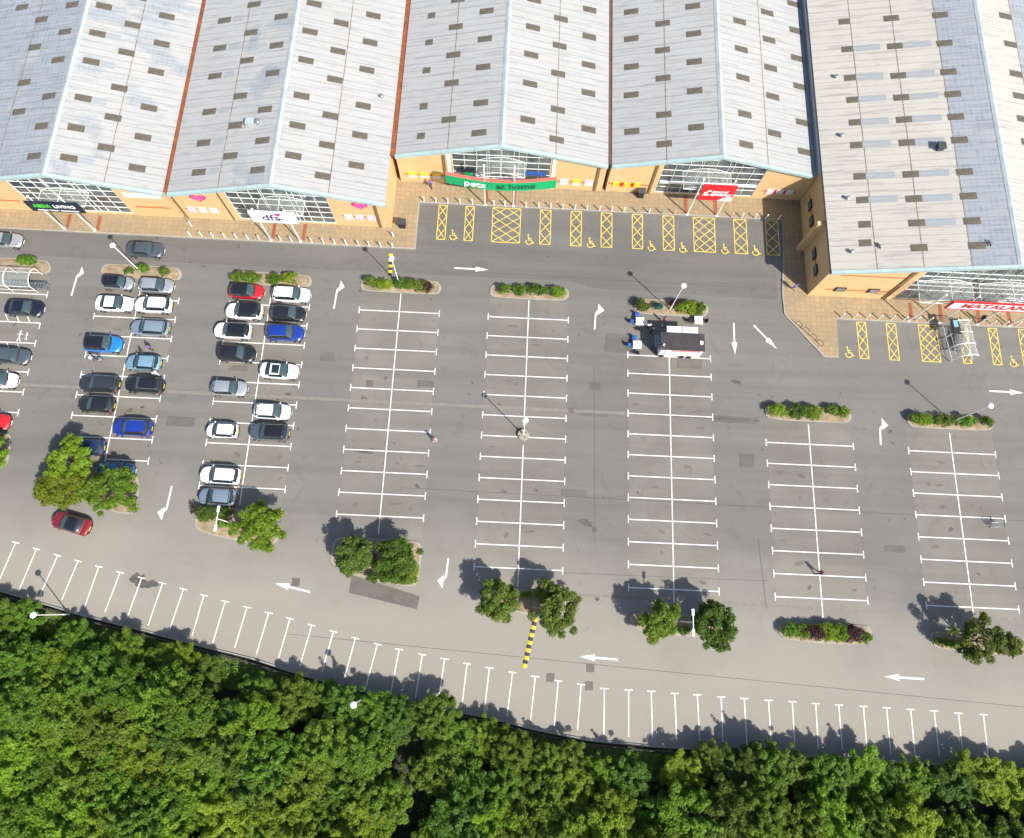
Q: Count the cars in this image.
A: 34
